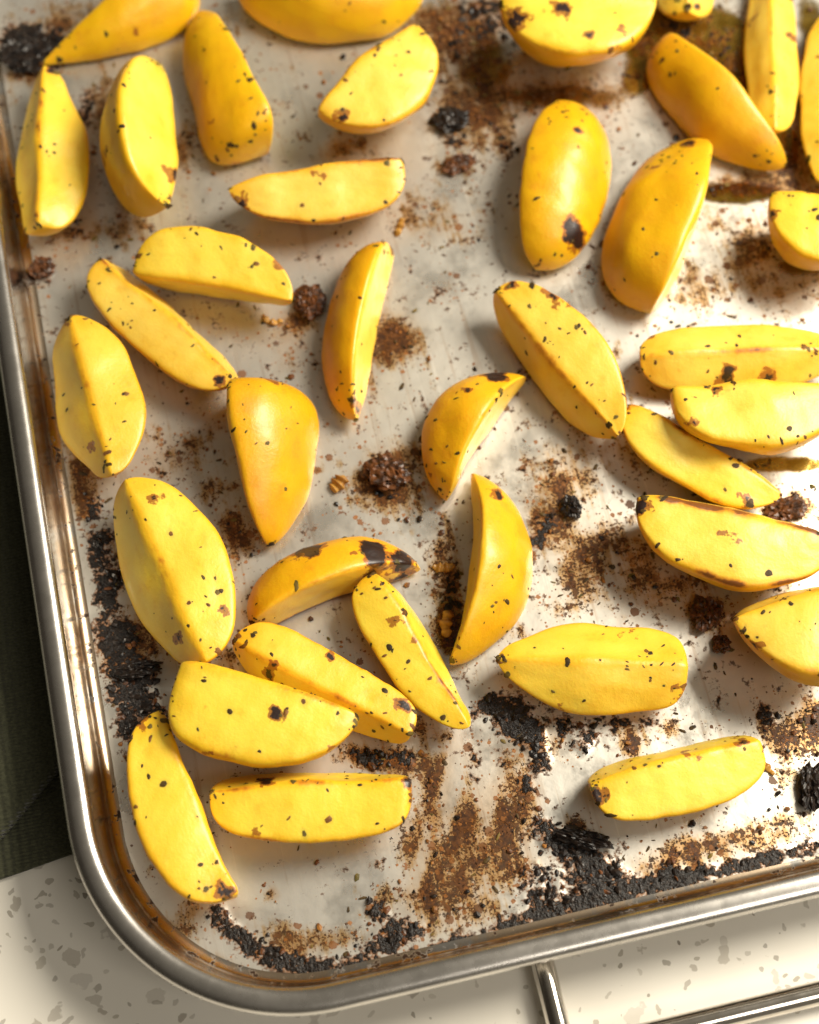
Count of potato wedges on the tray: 37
